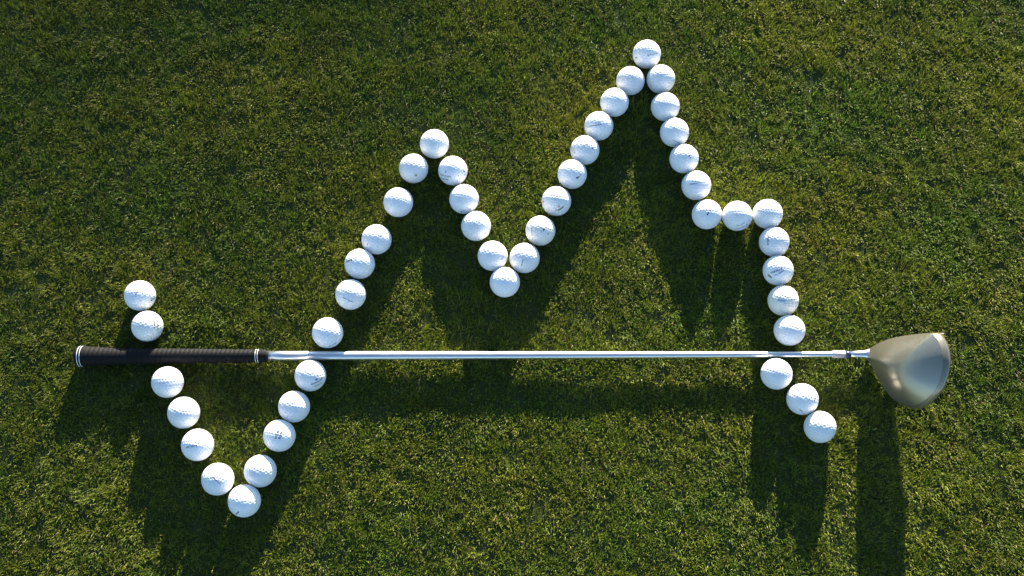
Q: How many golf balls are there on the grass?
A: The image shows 47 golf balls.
